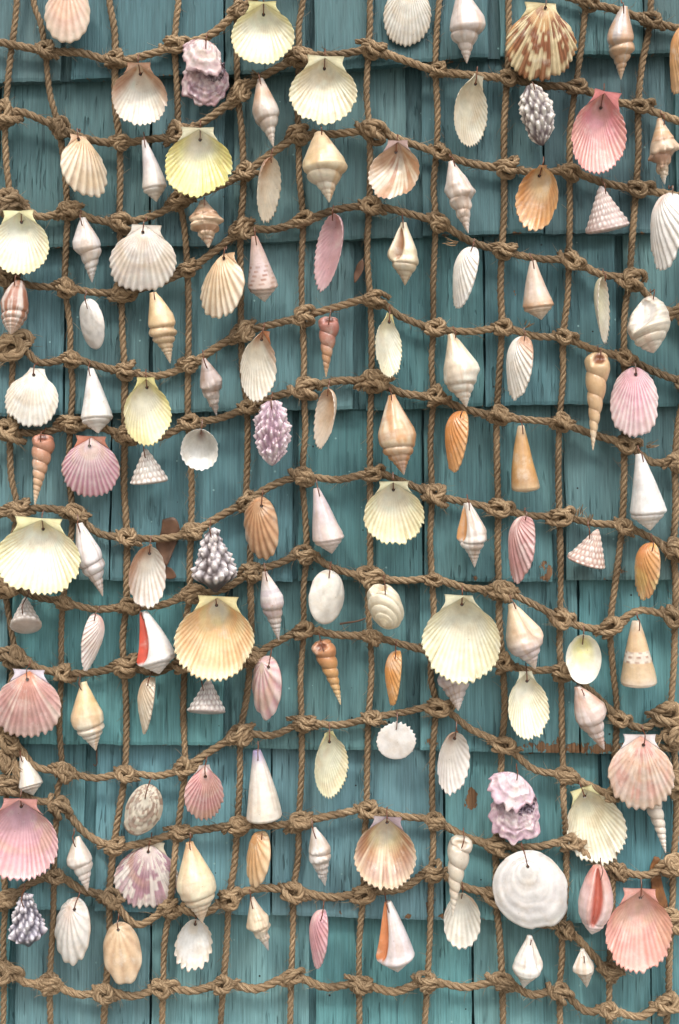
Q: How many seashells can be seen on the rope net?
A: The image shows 125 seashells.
